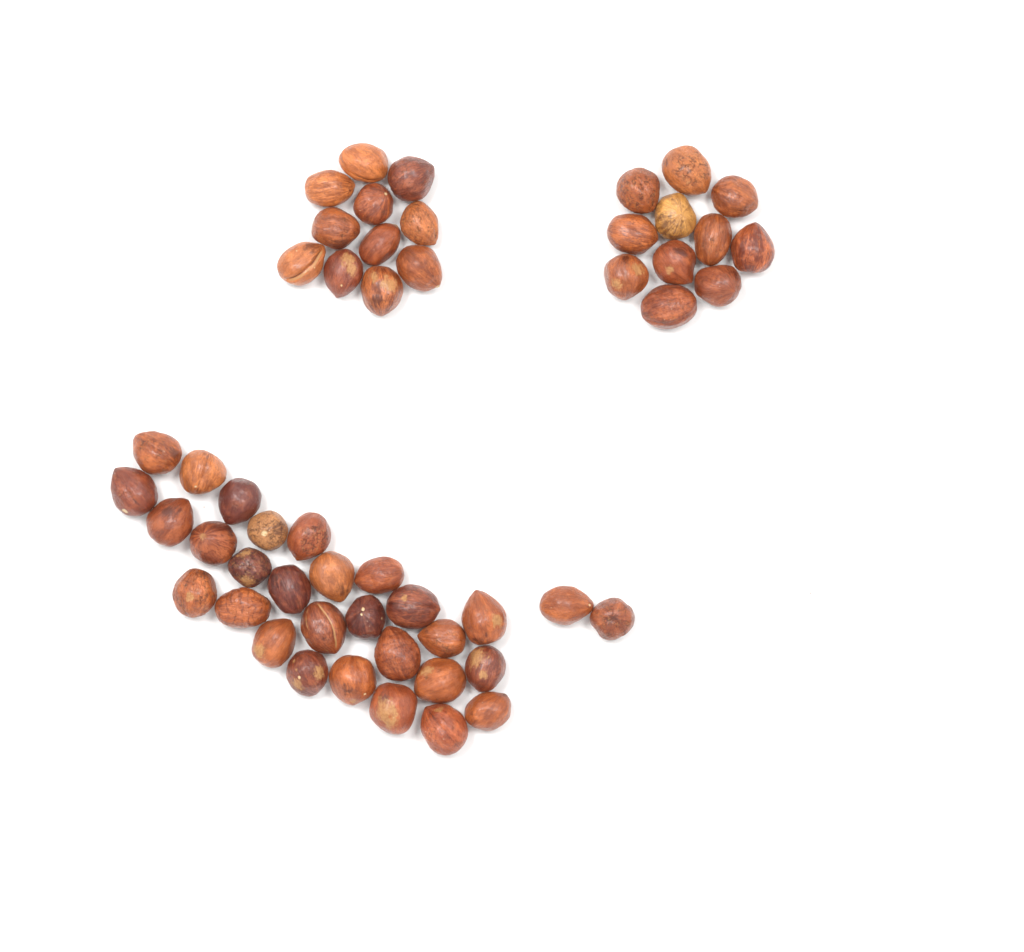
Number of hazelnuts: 52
